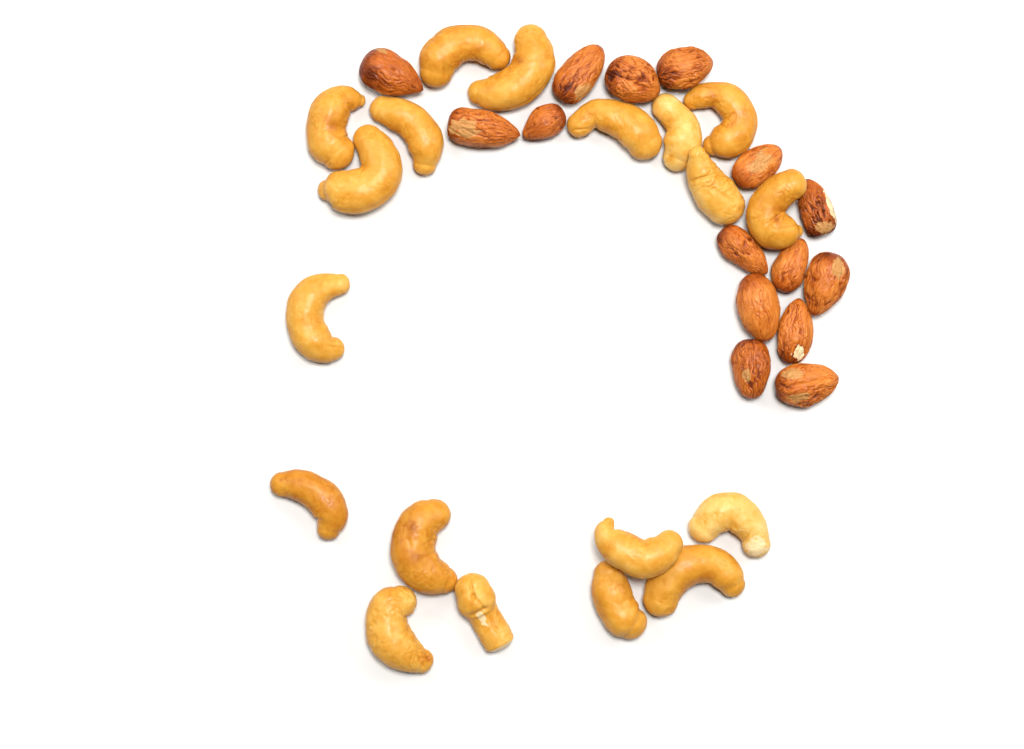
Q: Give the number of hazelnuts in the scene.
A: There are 15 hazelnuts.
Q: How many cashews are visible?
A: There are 19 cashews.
